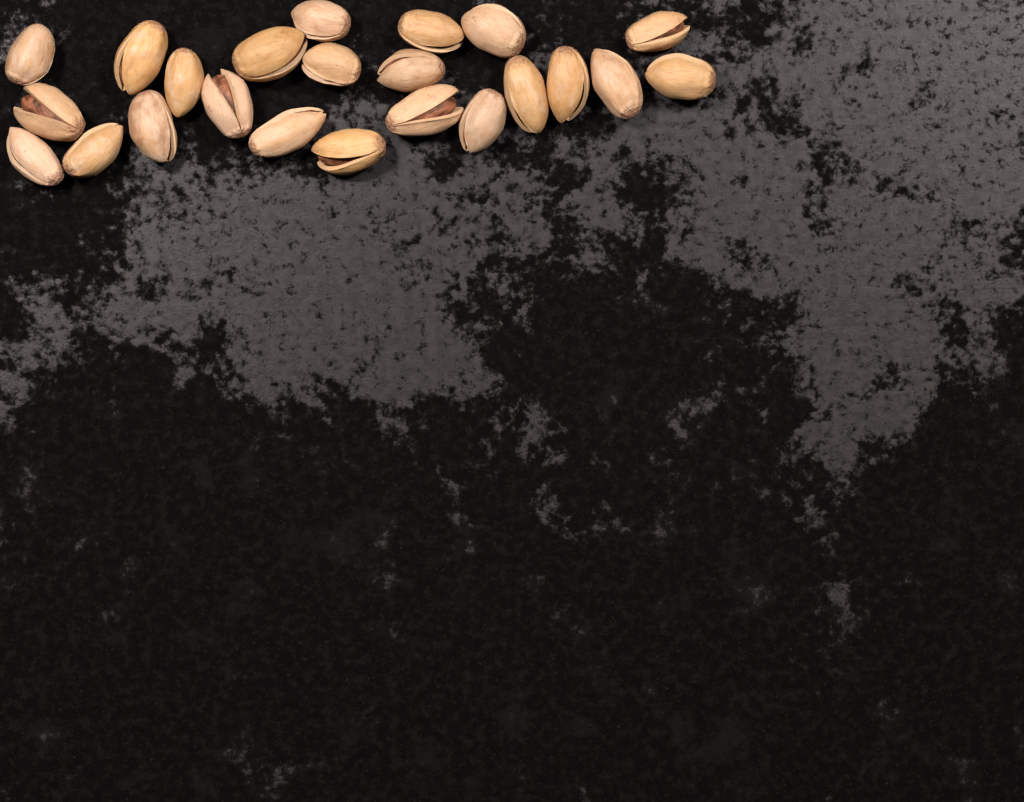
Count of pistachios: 23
